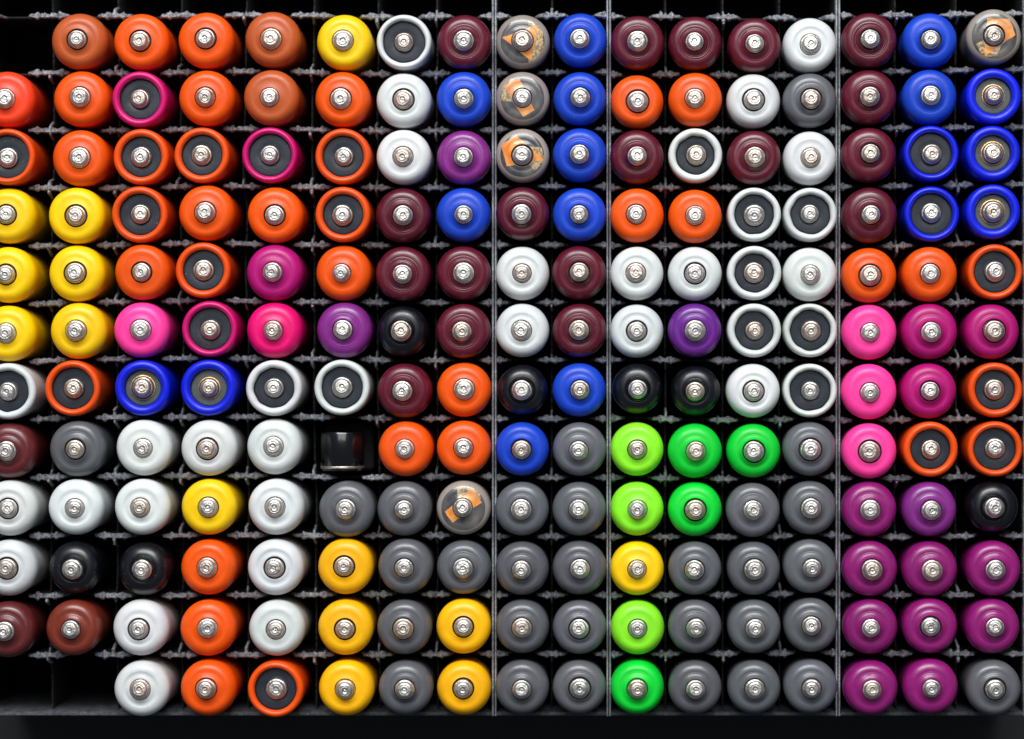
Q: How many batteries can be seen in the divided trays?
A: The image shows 200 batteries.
